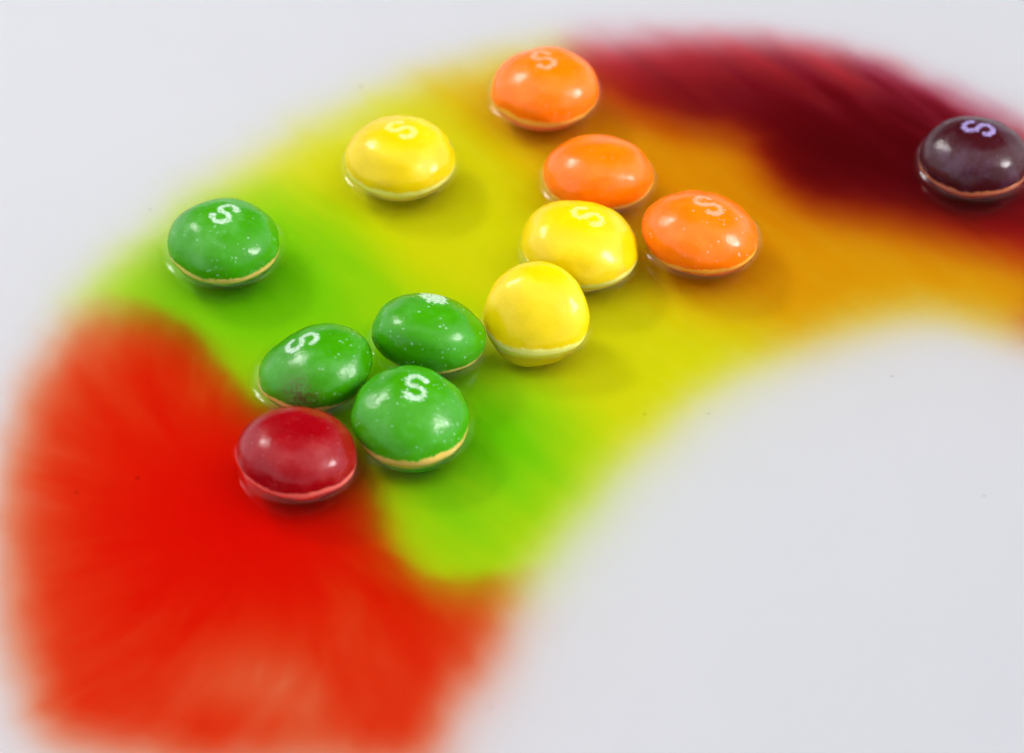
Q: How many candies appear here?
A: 12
